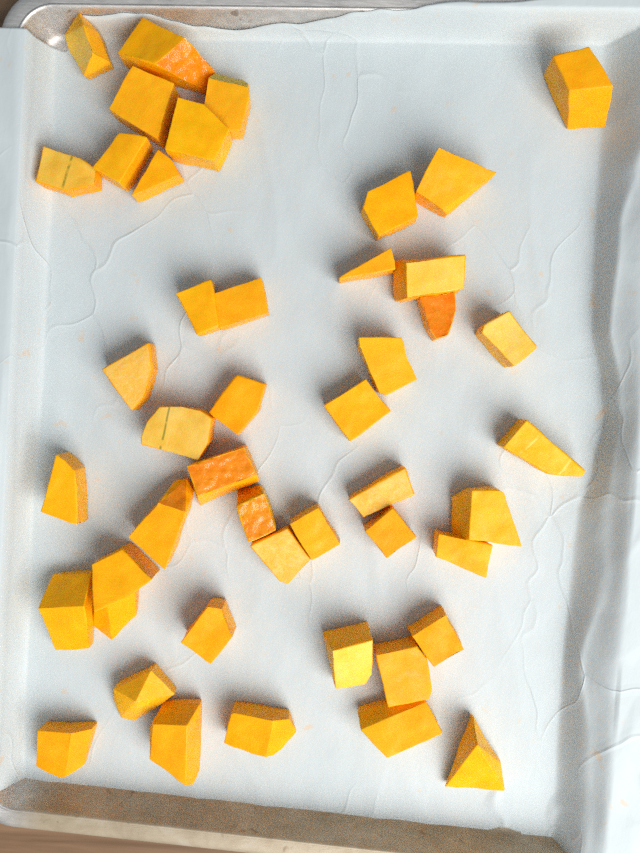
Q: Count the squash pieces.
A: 46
